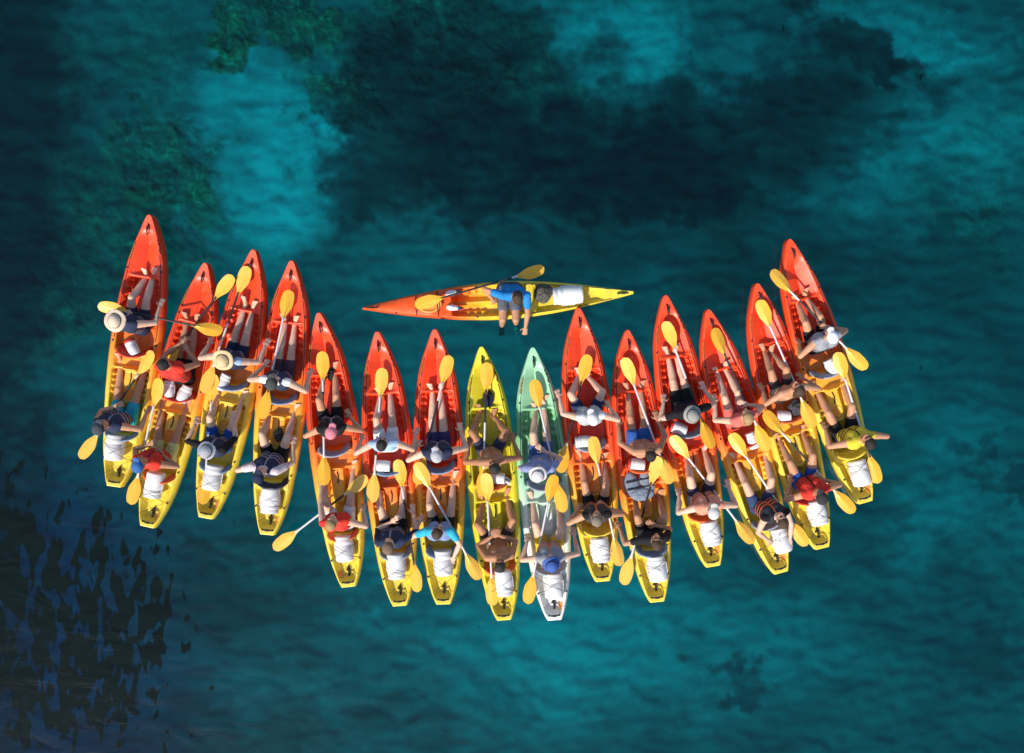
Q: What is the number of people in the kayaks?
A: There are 31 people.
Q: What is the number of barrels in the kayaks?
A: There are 28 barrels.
